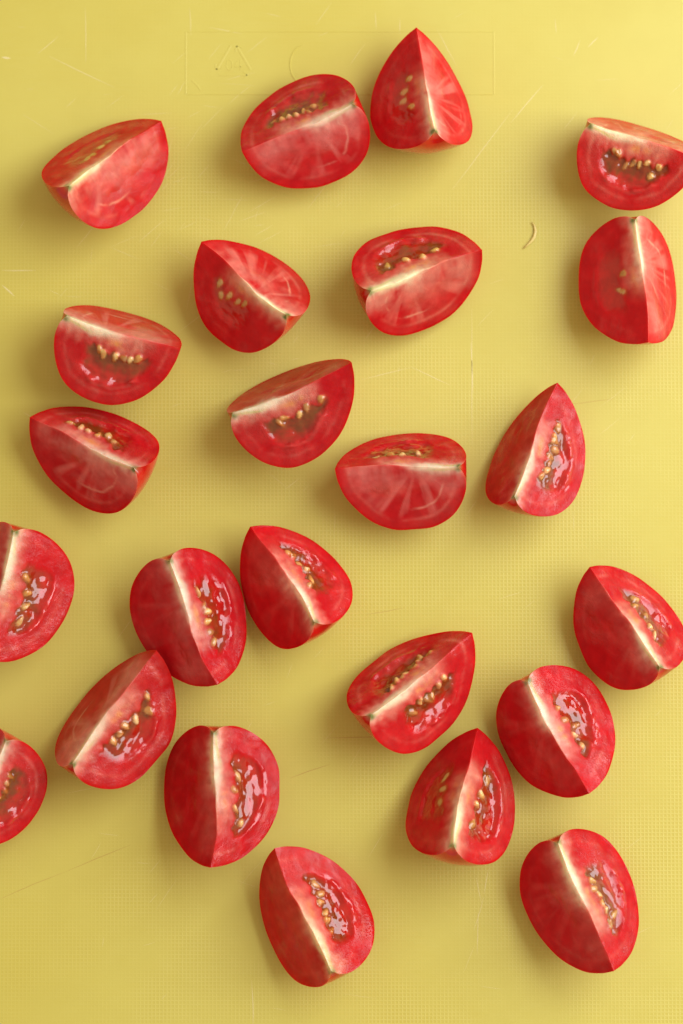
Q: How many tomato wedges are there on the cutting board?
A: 24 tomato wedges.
